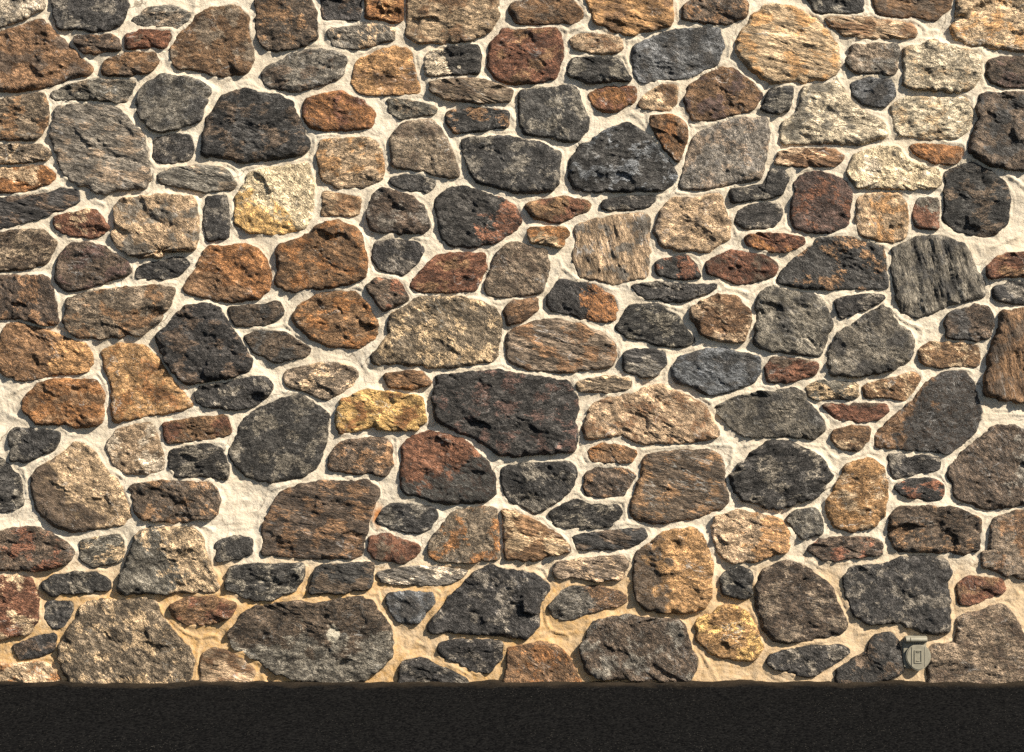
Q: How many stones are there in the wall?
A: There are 200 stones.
